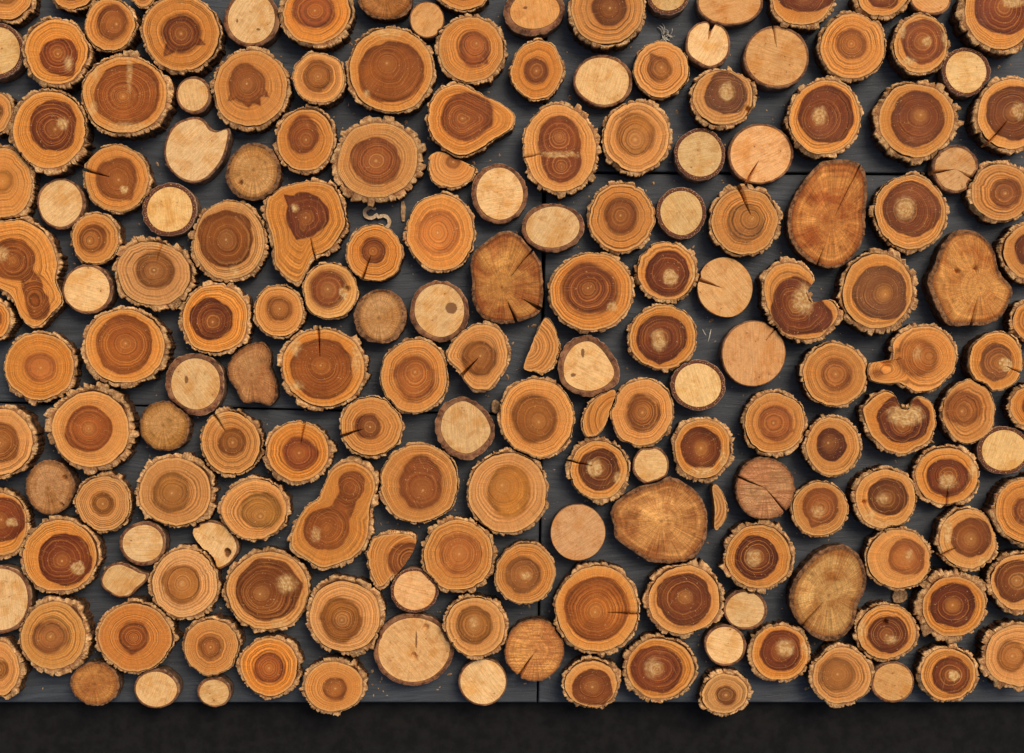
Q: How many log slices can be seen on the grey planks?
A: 180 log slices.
